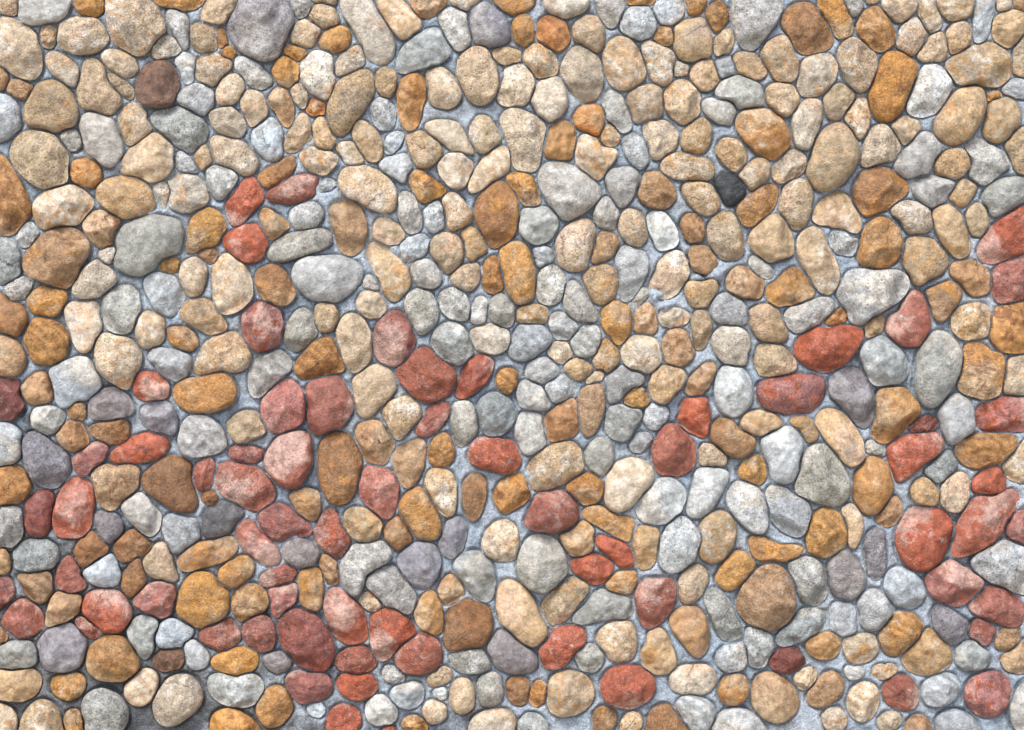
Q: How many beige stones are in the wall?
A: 196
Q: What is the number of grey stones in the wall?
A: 163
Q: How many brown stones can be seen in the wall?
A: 141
